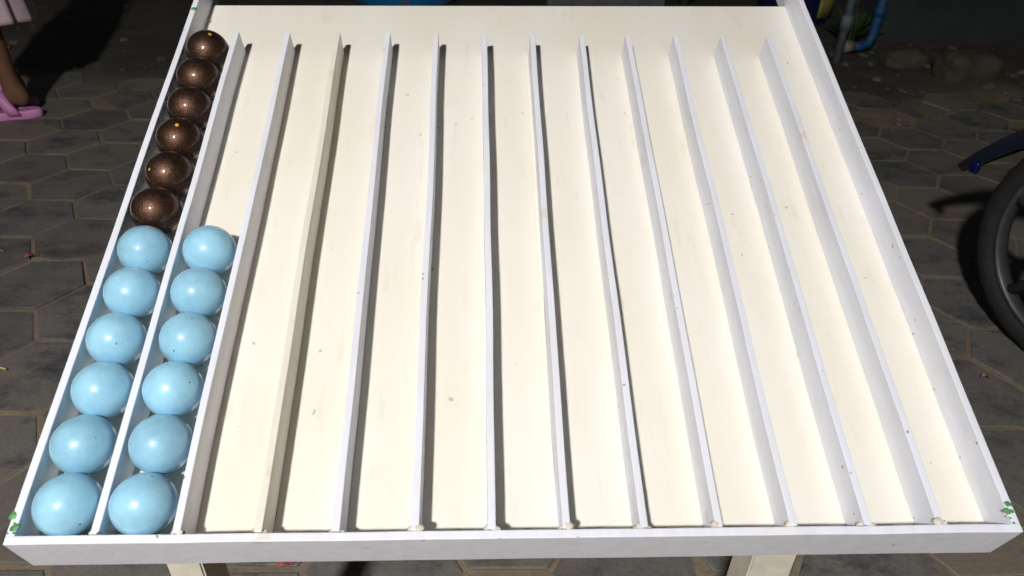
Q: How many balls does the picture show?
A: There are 18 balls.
